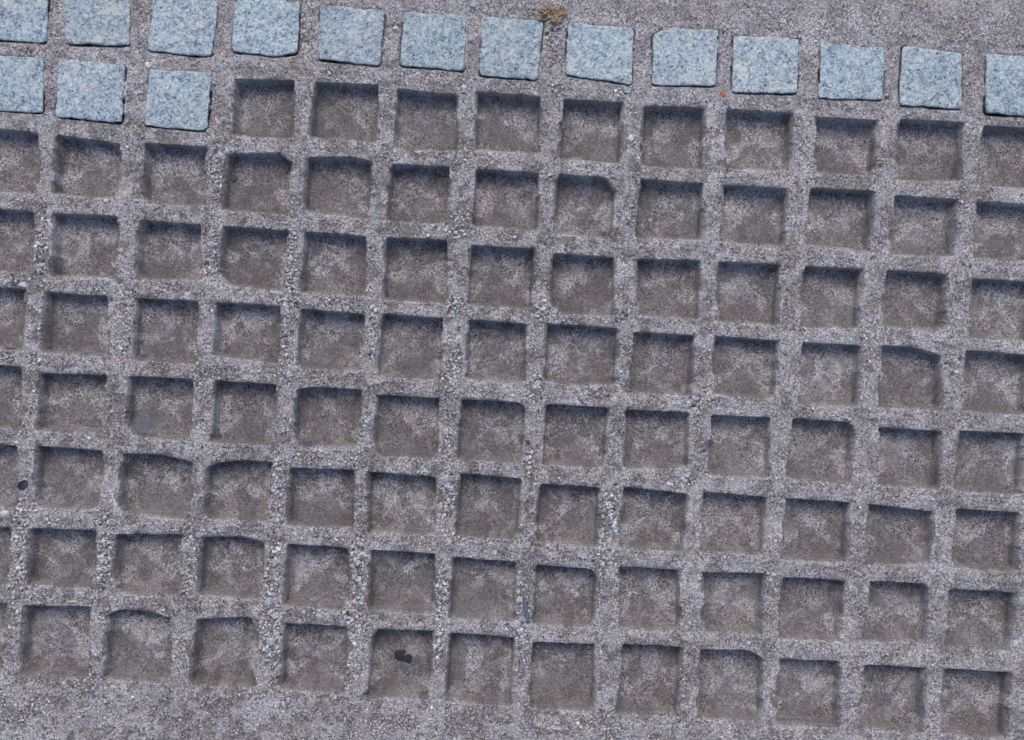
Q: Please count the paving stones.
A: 16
